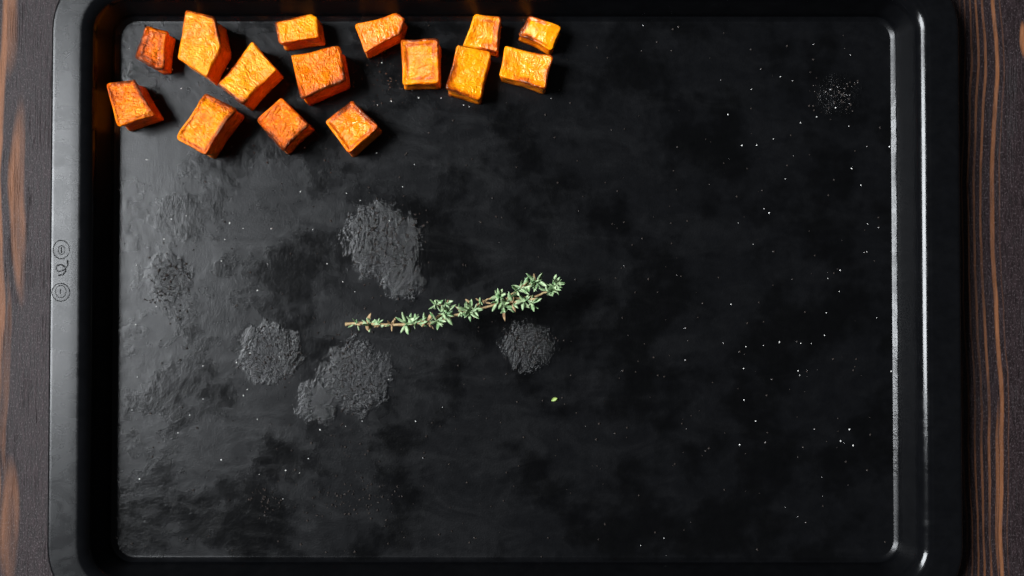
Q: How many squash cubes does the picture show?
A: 15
